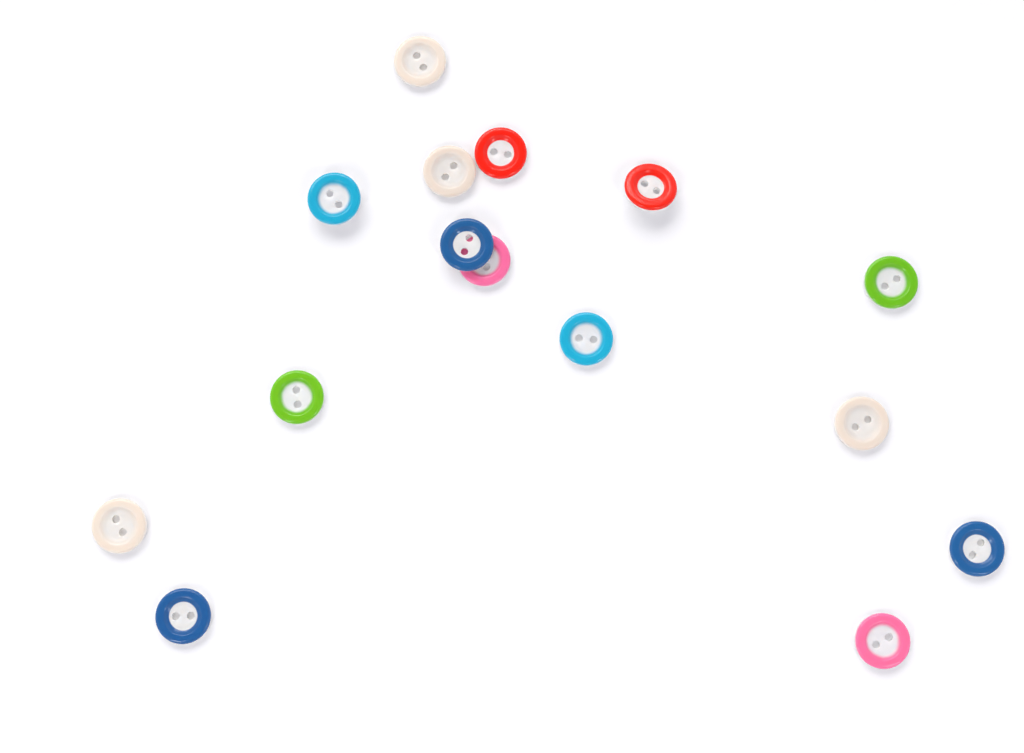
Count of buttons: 15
